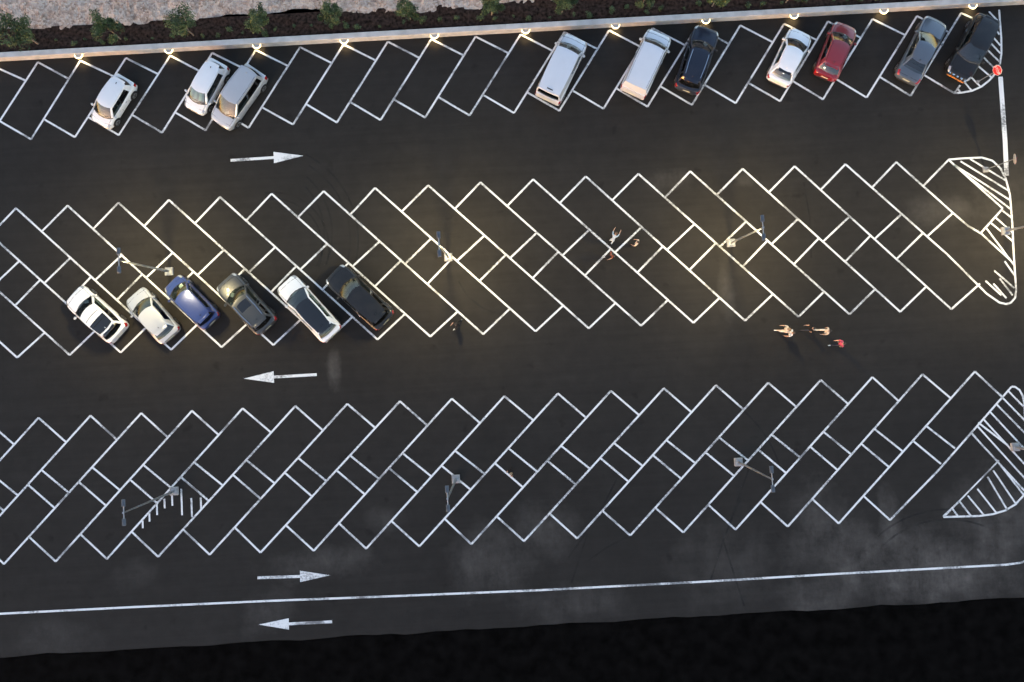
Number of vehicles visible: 16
